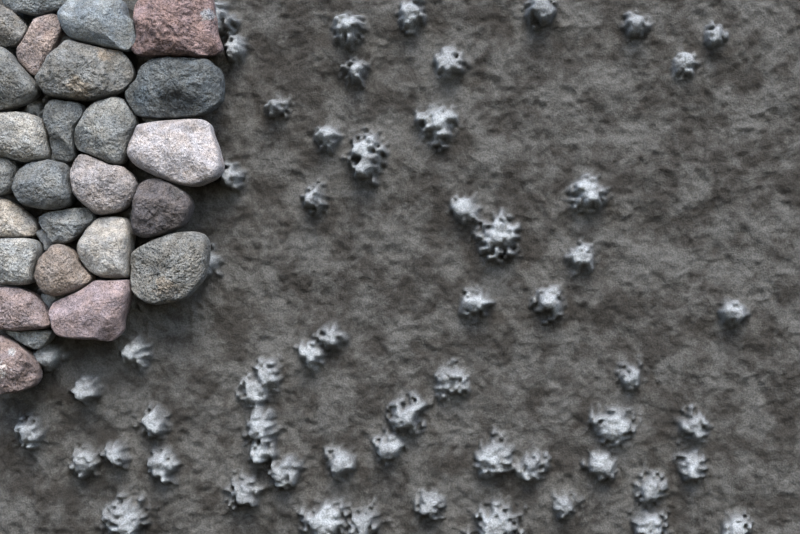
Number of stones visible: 26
